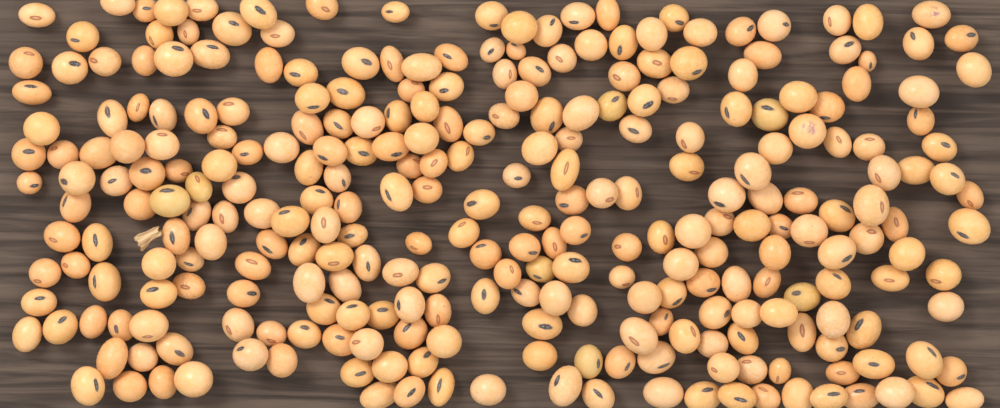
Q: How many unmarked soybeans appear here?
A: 71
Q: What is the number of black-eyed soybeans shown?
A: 131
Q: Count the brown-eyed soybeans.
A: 80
